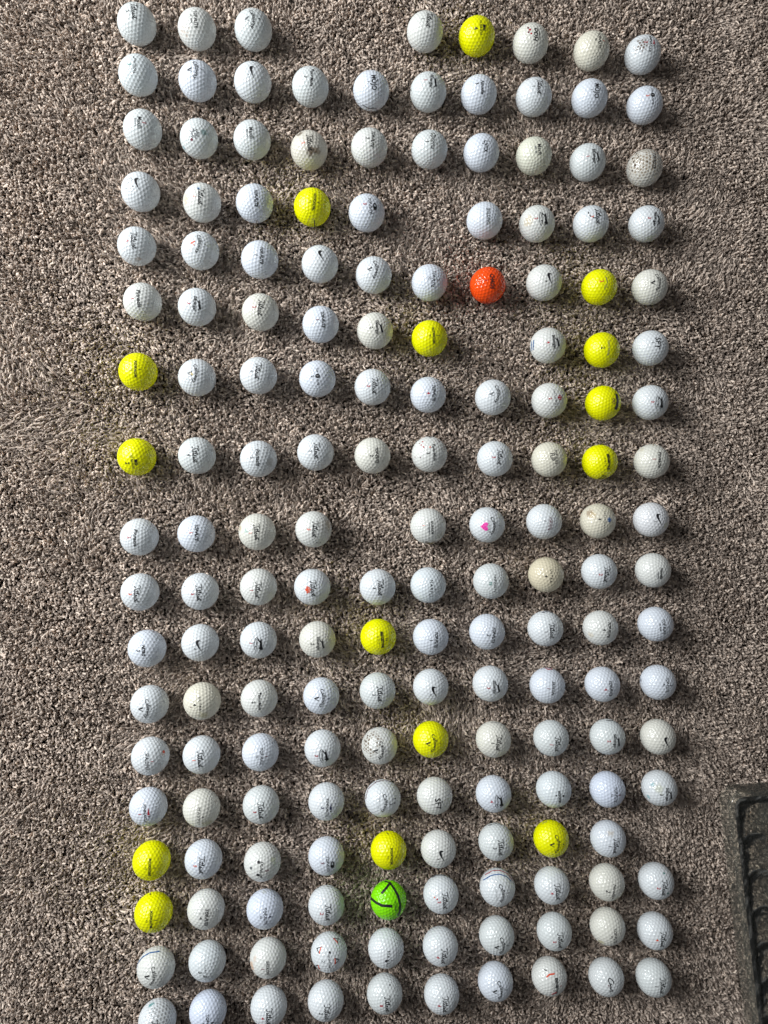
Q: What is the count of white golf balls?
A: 157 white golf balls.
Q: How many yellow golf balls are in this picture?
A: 15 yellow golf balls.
